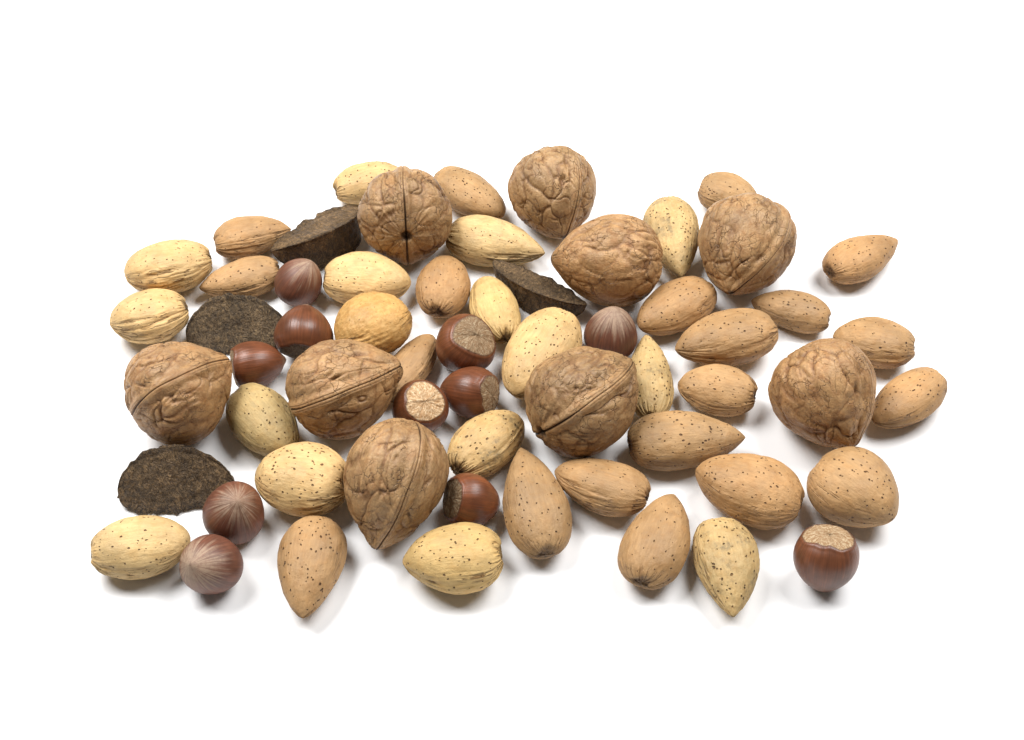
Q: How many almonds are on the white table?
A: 36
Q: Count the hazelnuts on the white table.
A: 11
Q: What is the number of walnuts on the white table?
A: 9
